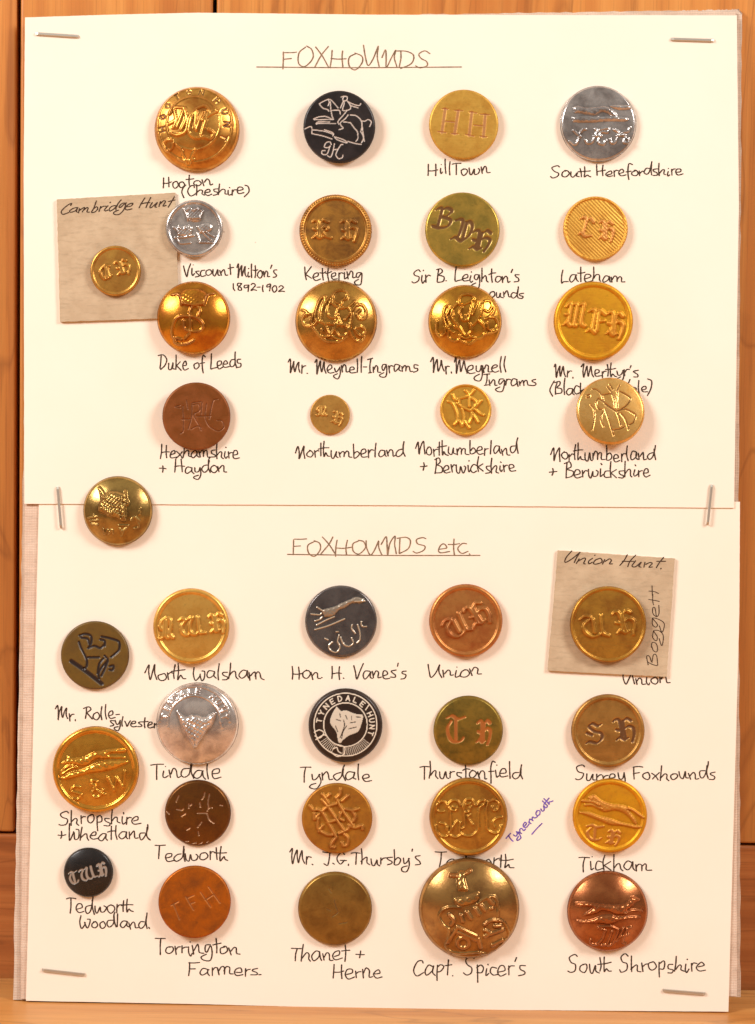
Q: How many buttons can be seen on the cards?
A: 37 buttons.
